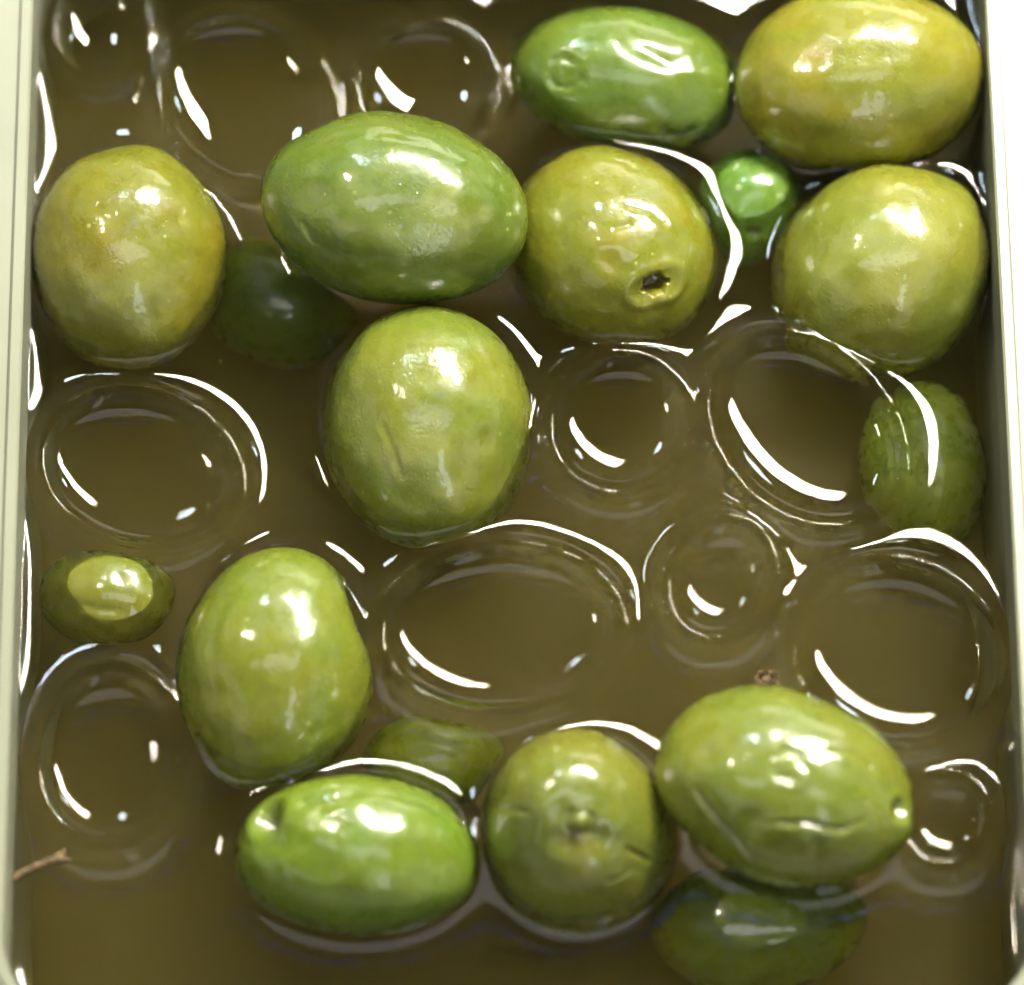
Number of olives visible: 17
